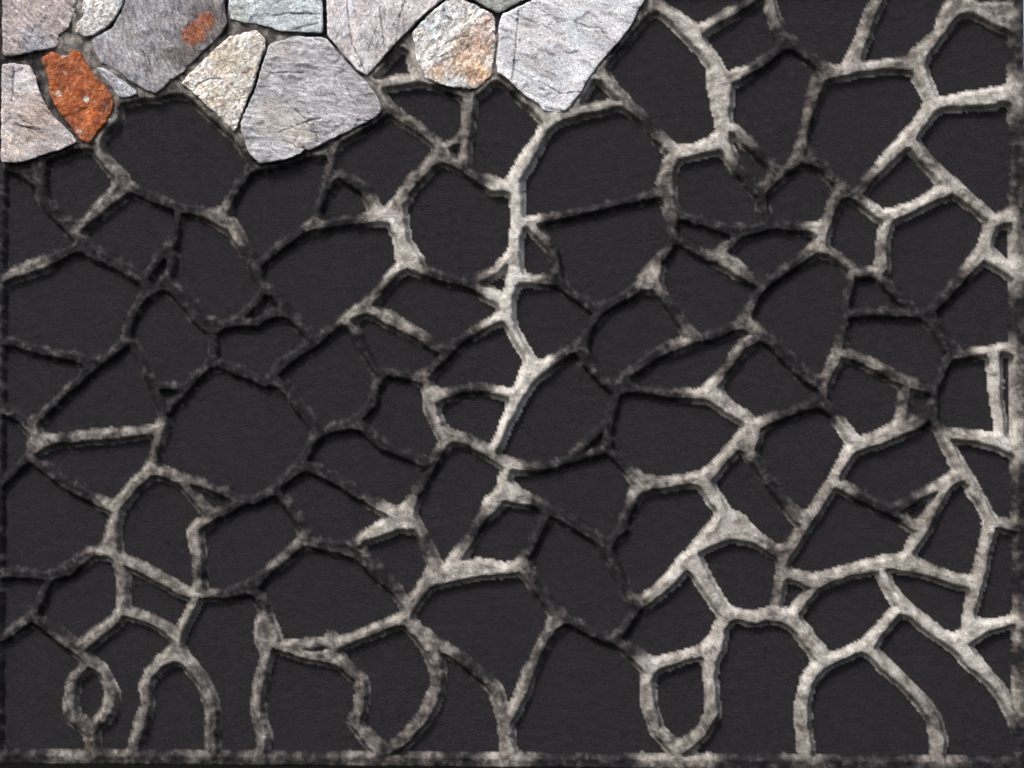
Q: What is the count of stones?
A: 13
